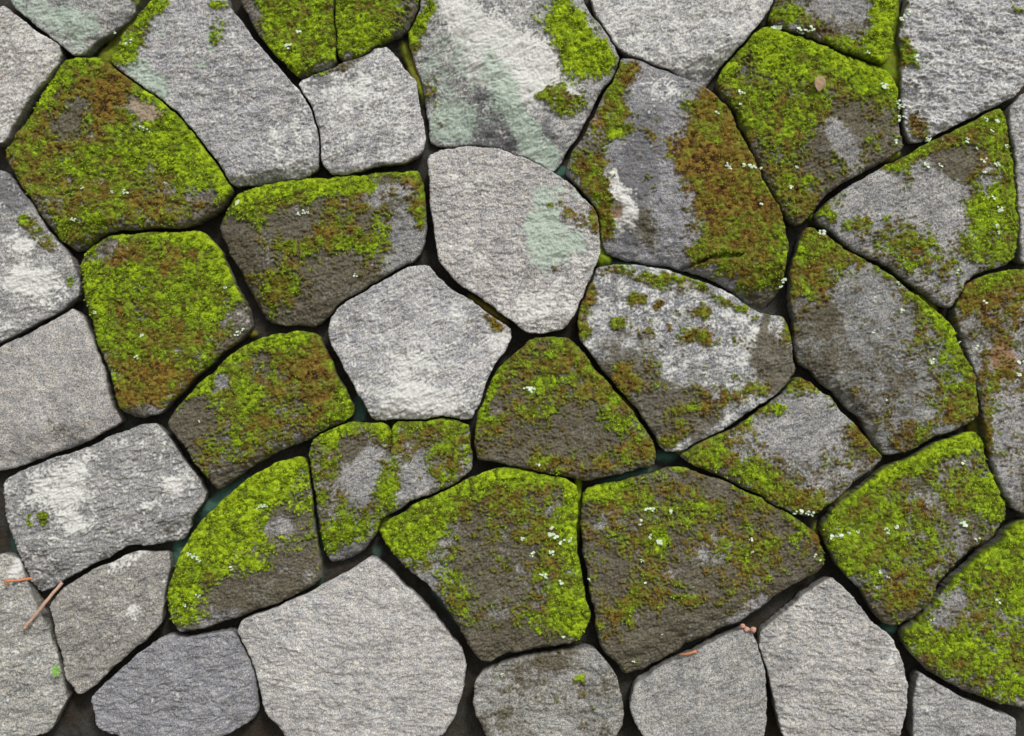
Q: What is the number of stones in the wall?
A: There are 42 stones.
